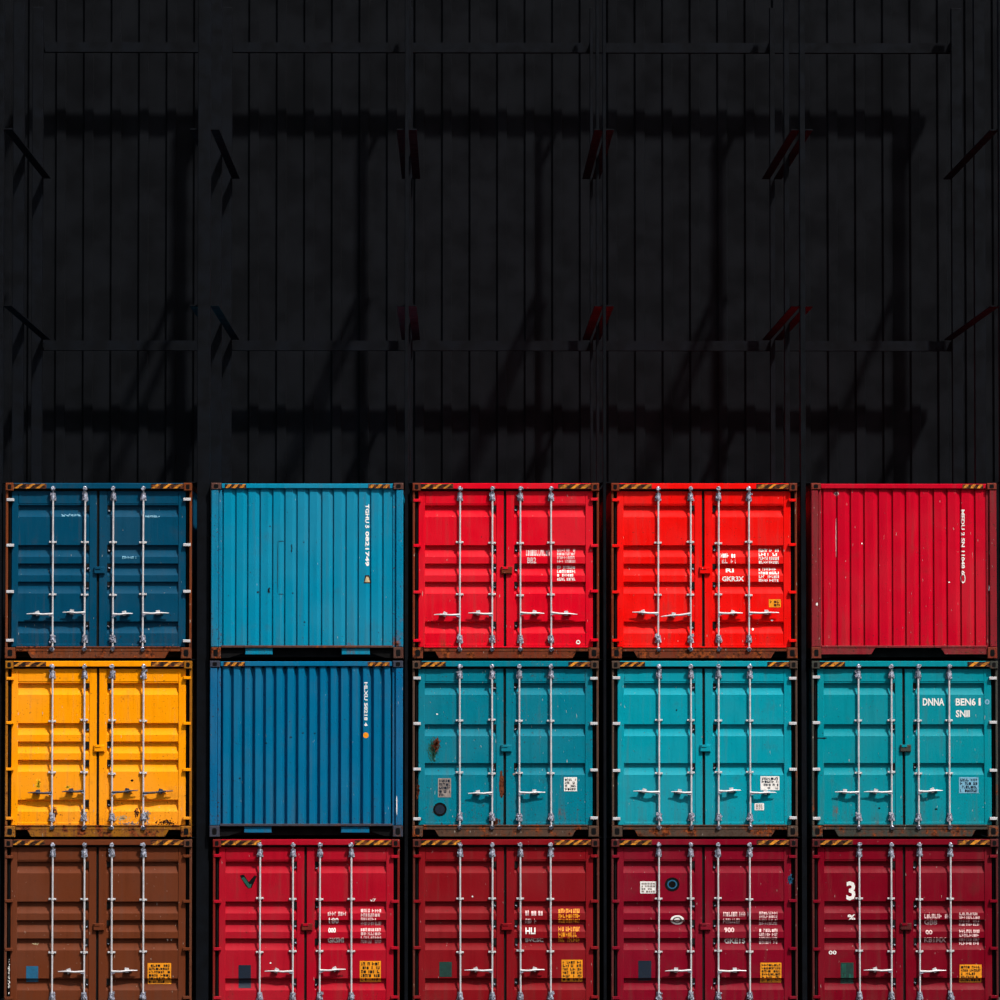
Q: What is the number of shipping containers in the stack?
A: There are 15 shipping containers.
